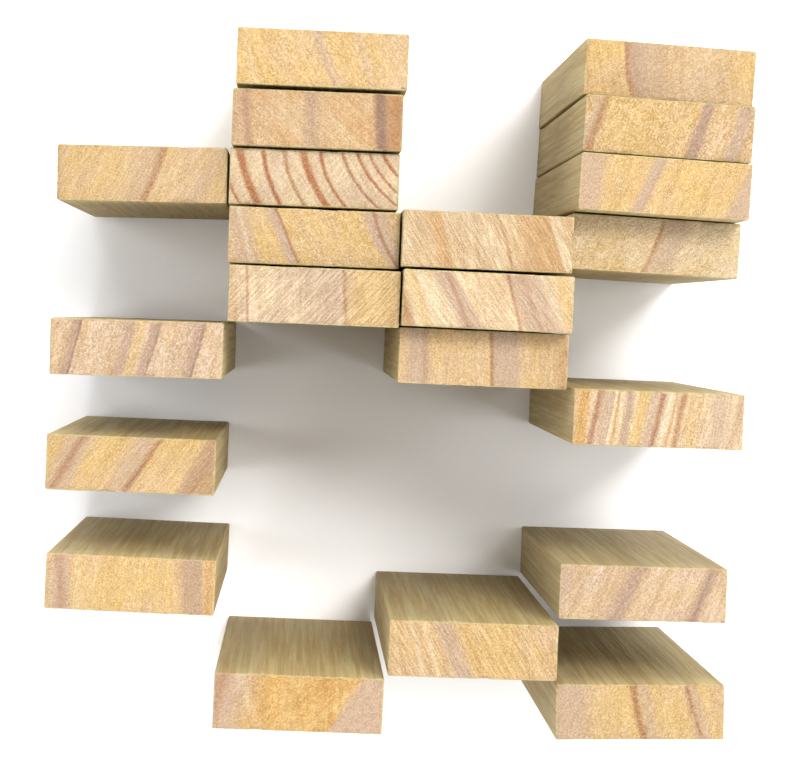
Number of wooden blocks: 21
